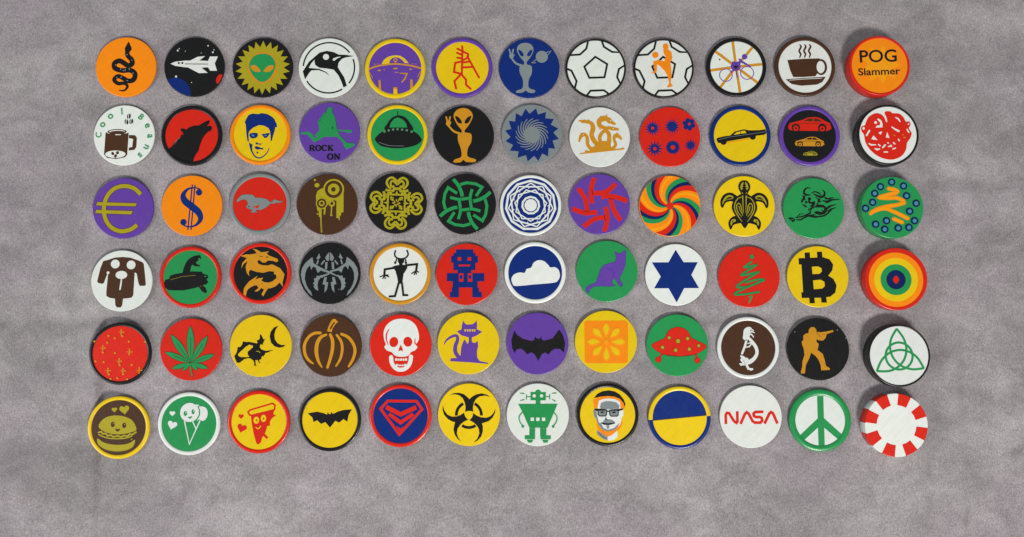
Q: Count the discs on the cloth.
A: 72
